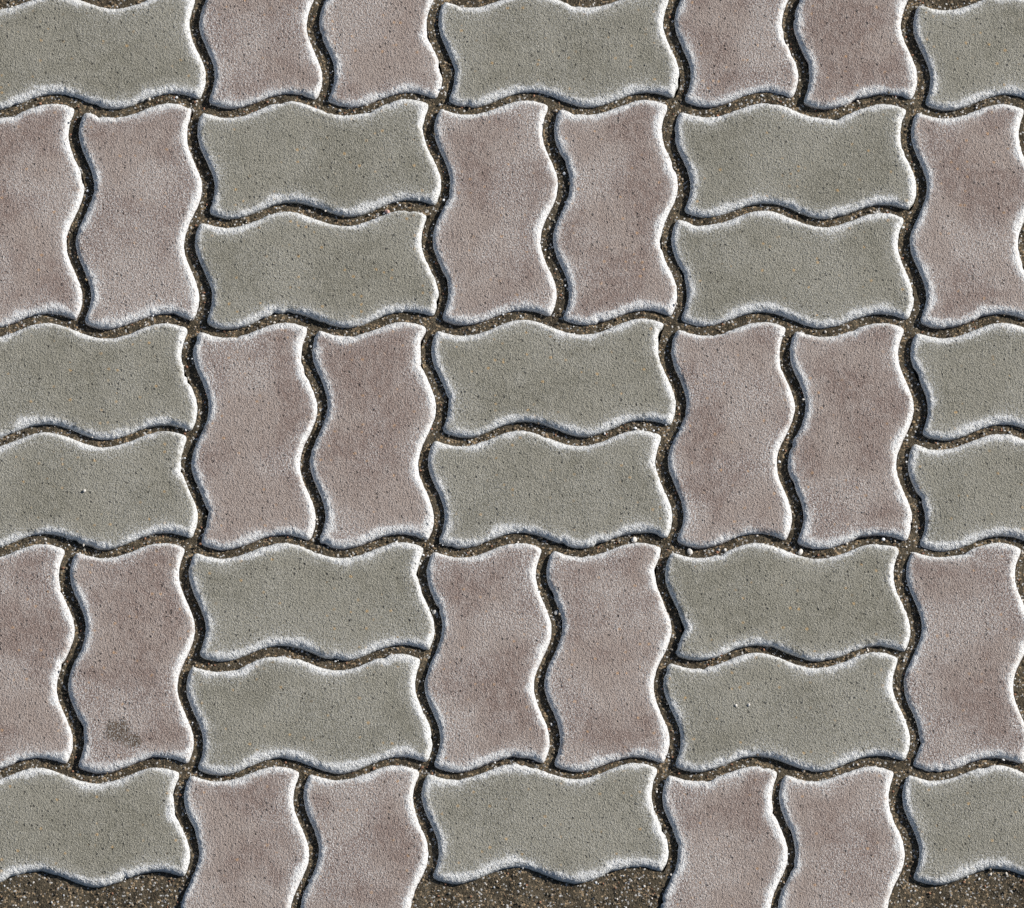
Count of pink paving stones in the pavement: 22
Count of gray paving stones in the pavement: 20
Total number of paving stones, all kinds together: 42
